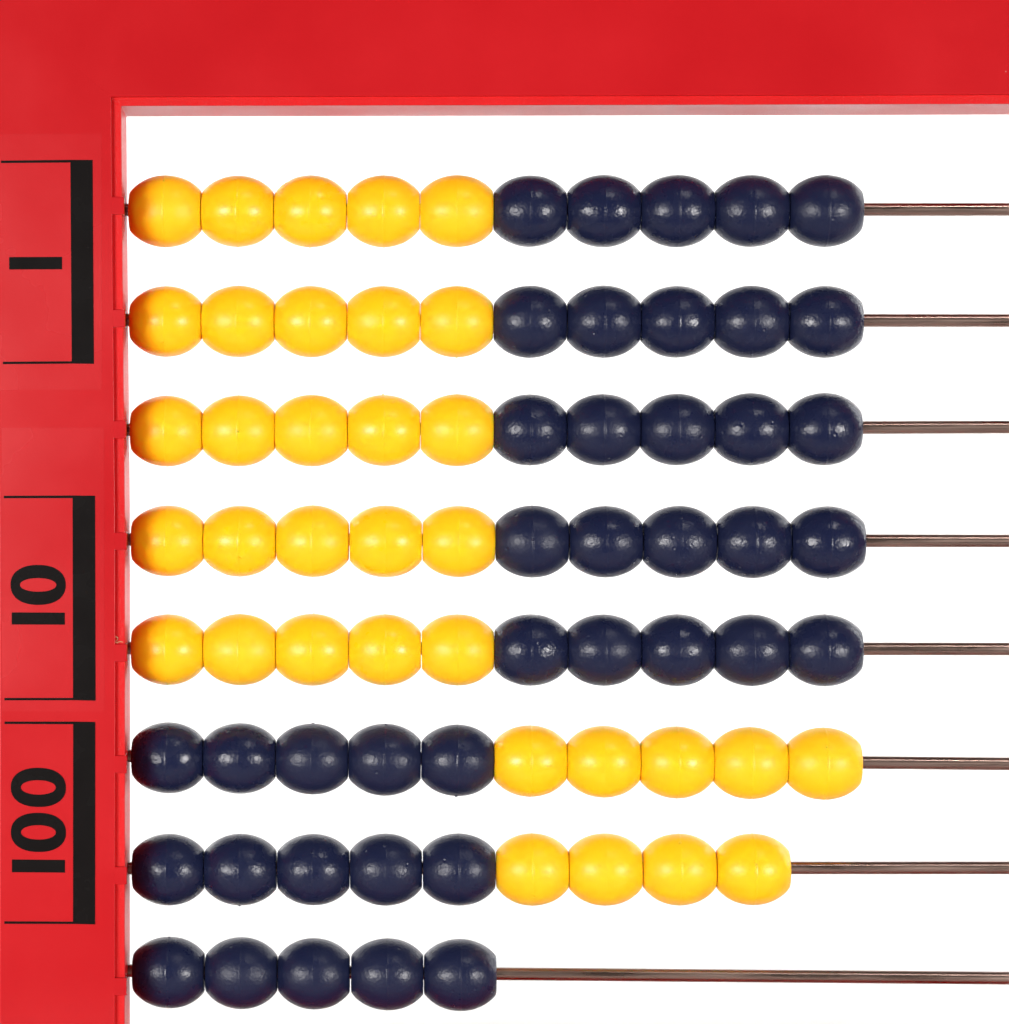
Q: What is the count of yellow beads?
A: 34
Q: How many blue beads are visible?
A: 40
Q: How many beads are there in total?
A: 74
